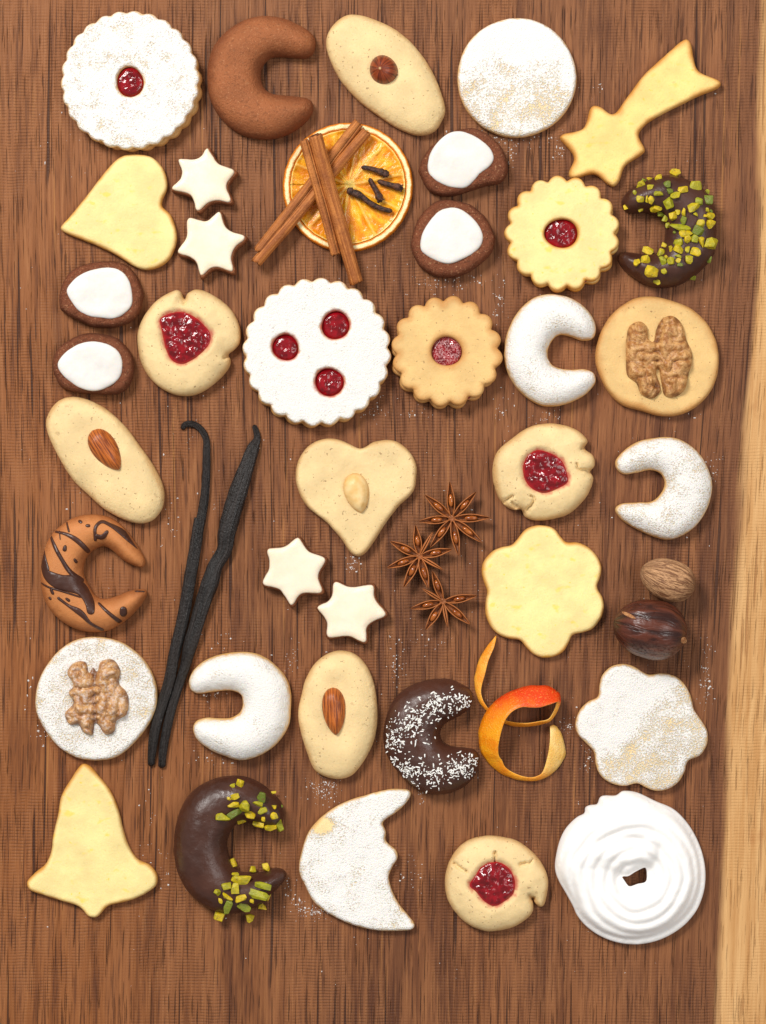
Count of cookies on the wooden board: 37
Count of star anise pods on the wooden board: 3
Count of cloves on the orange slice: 4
